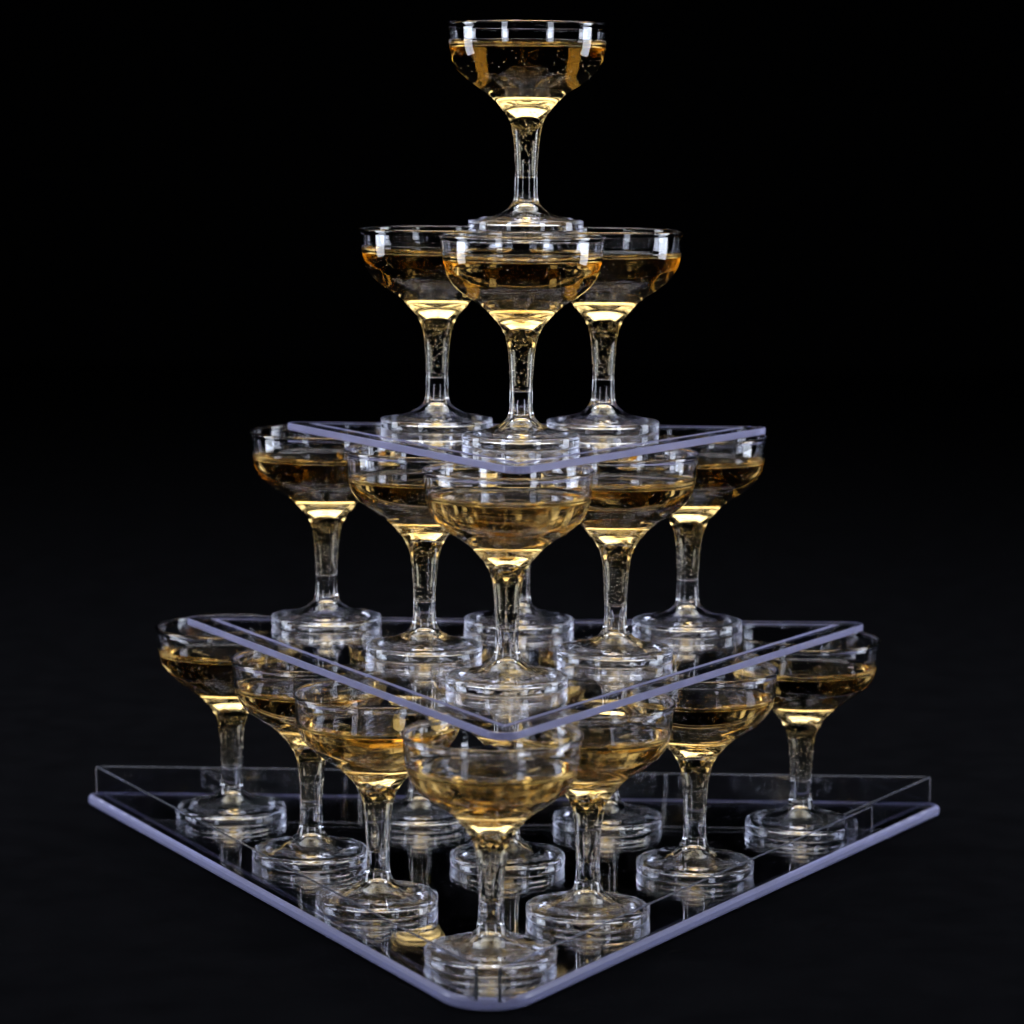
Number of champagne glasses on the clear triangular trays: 20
